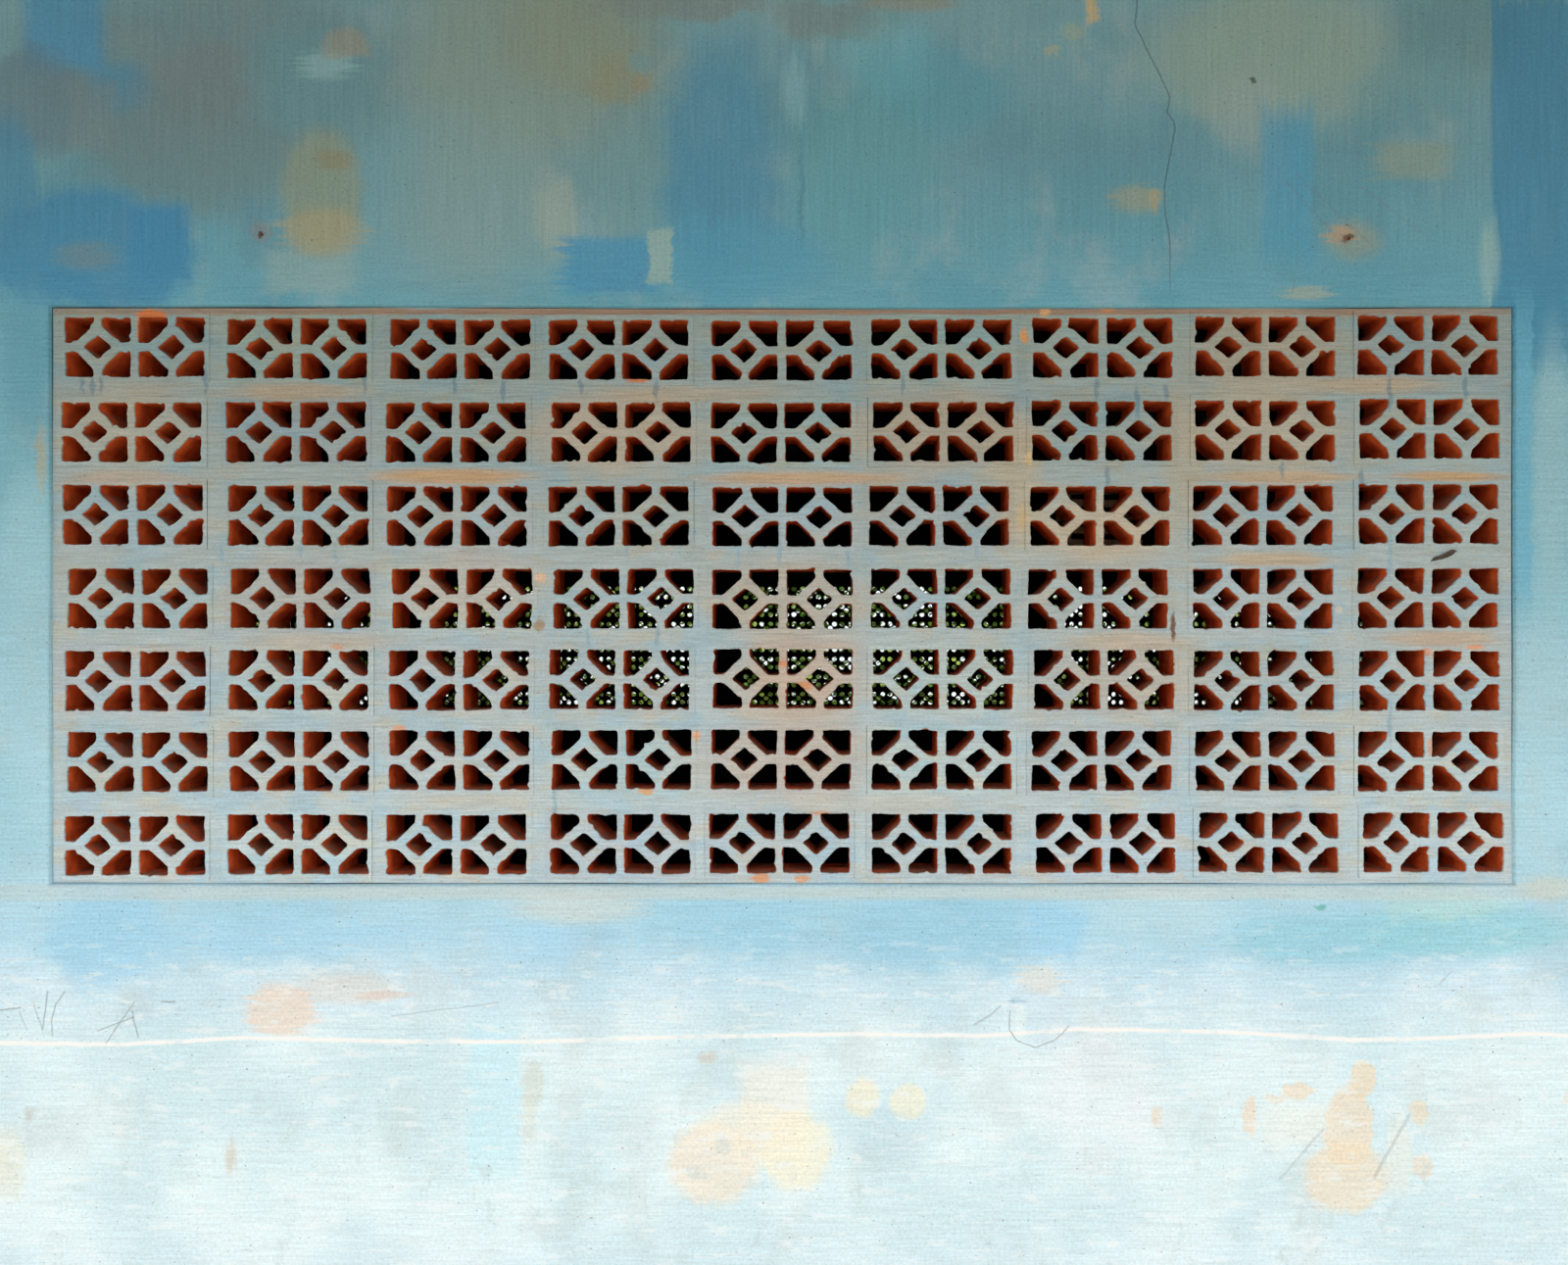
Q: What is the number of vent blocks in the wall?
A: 63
